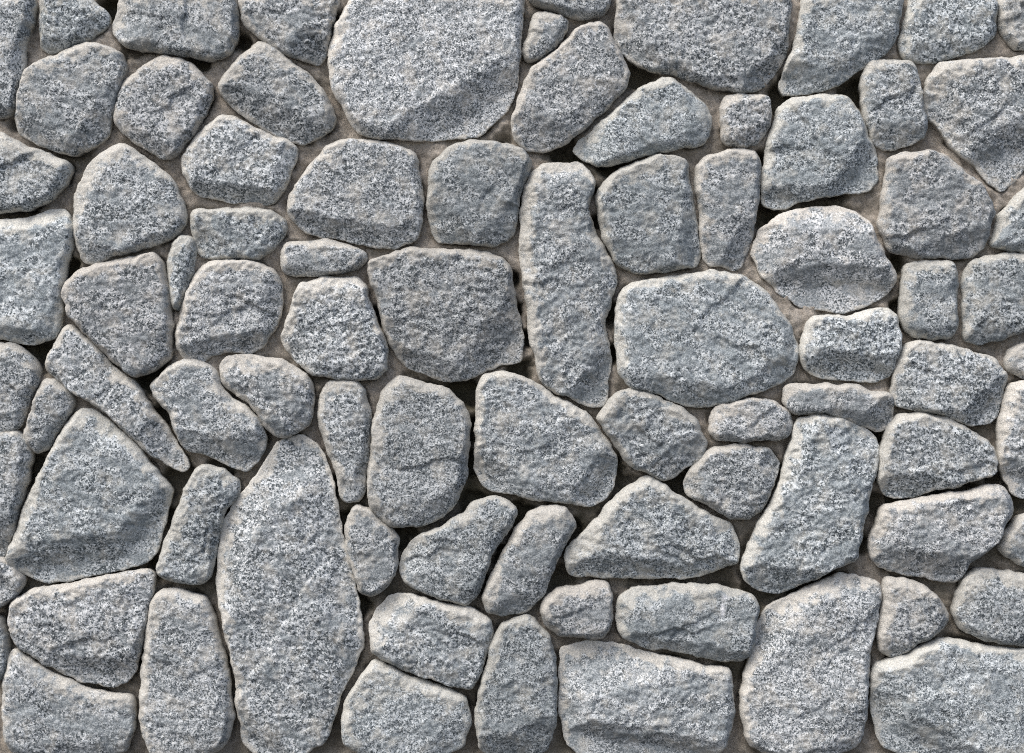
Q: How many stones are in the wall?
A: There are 85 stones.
